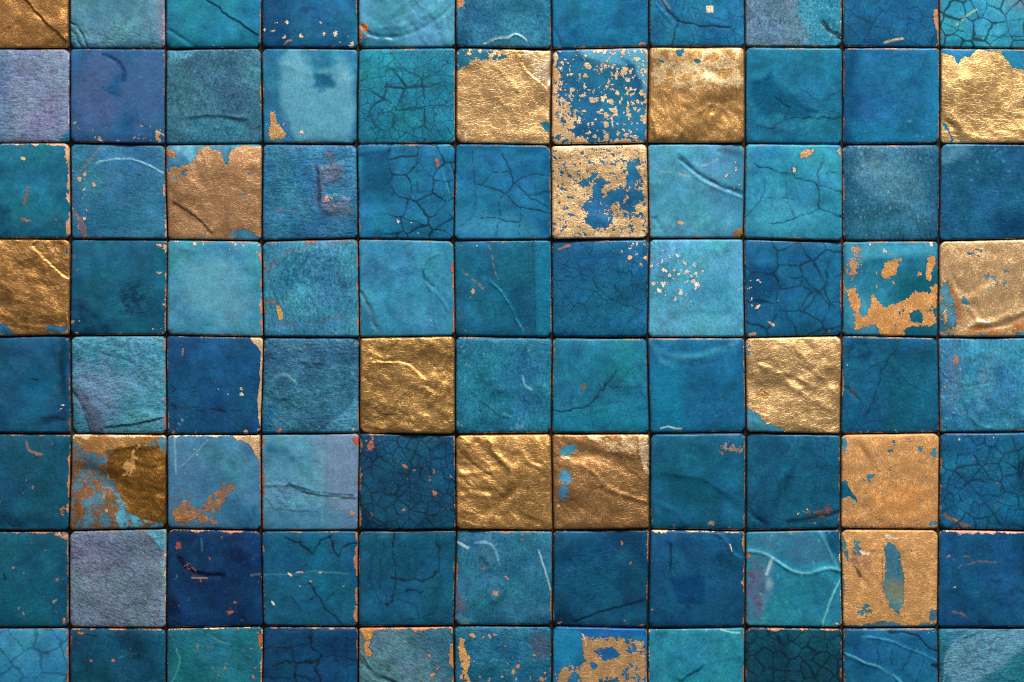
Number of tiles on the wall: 88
